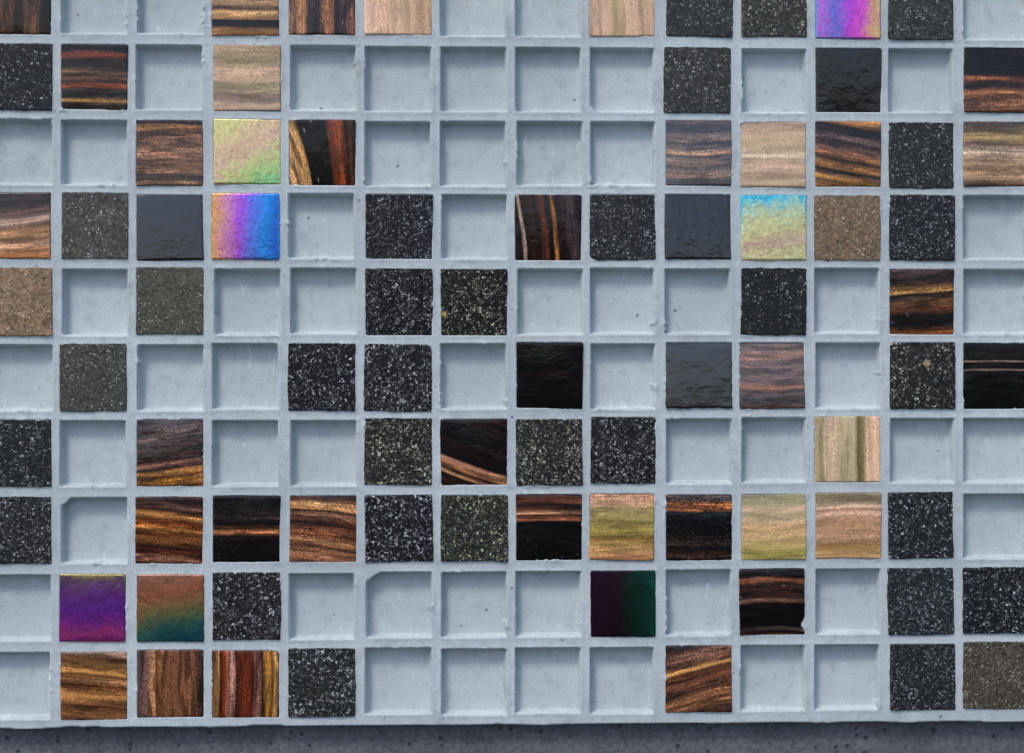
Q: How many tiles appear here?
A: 81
